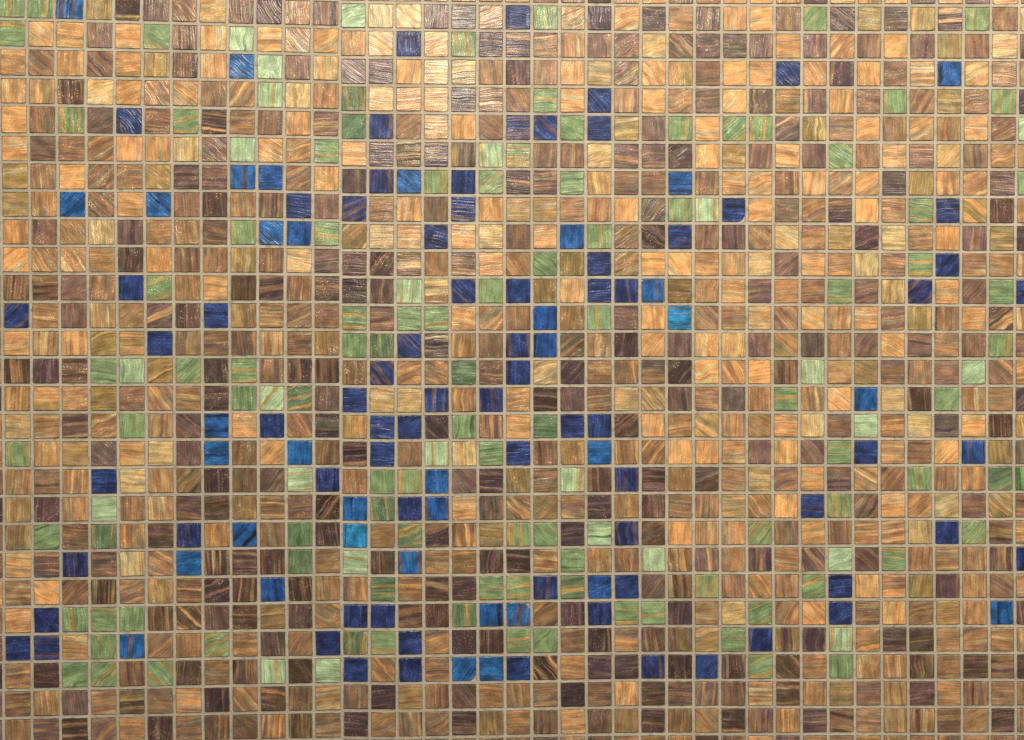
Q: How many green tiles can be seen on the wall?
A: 126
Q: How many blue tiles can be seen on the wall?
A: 110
